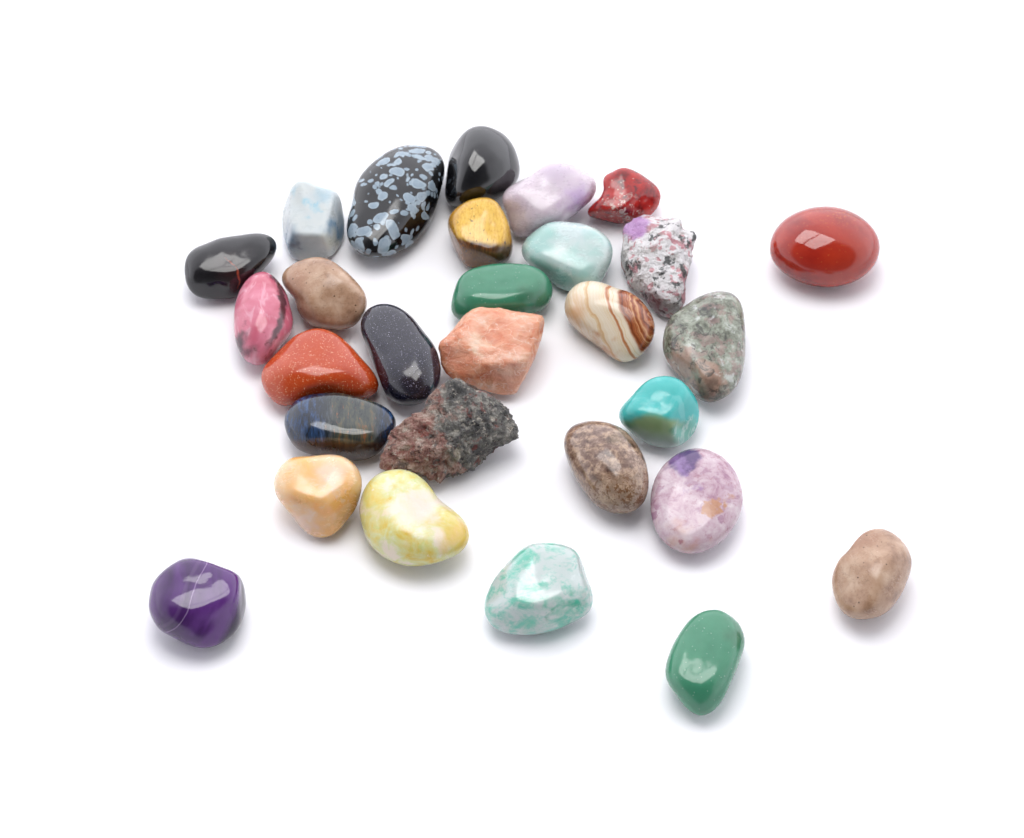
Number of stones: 29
